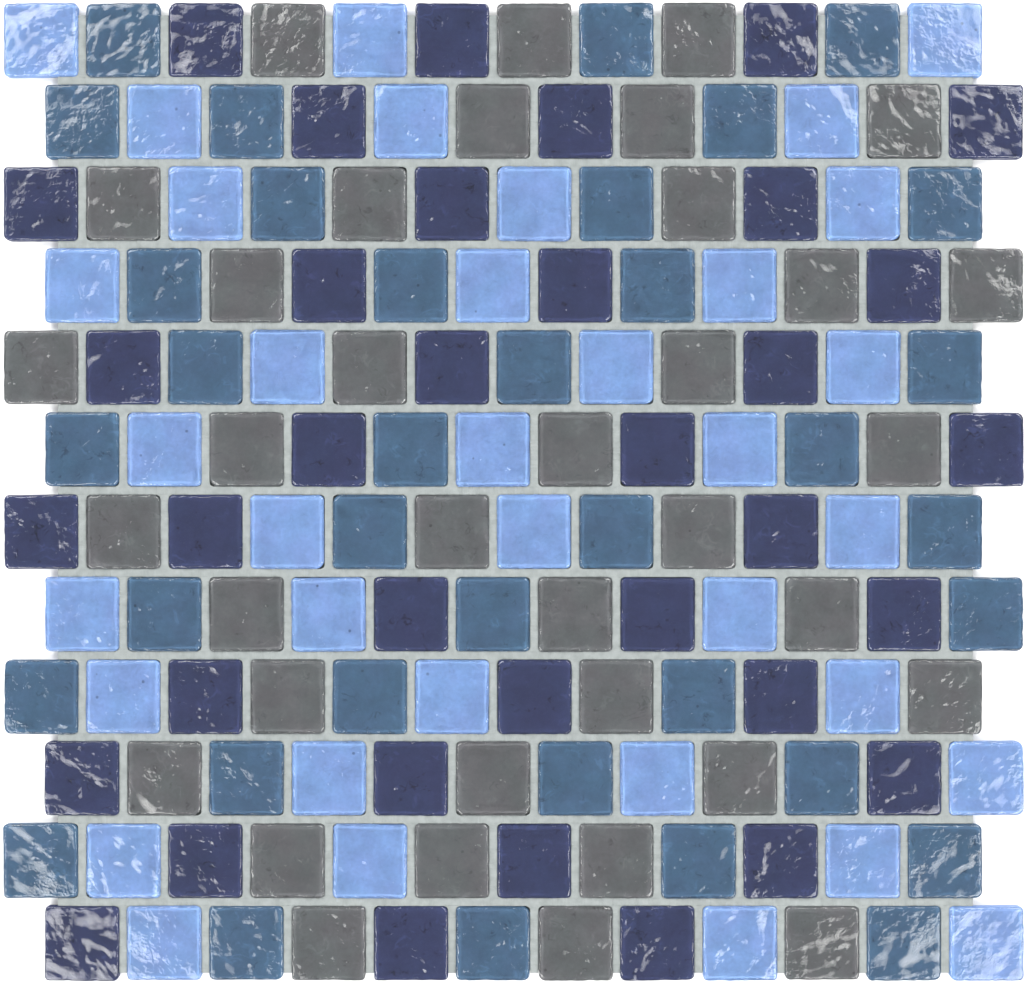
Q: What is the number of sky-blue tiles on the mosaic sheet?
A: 36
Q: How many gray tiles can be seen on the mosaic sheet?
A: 36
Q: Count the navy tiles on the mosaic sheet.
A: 36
